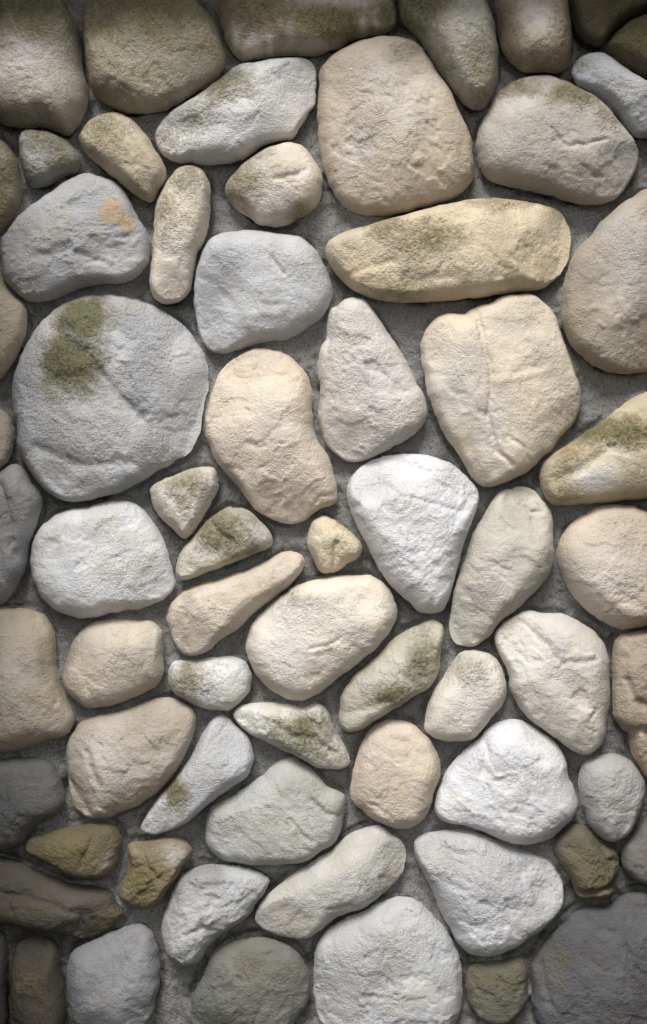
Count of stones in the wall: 67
